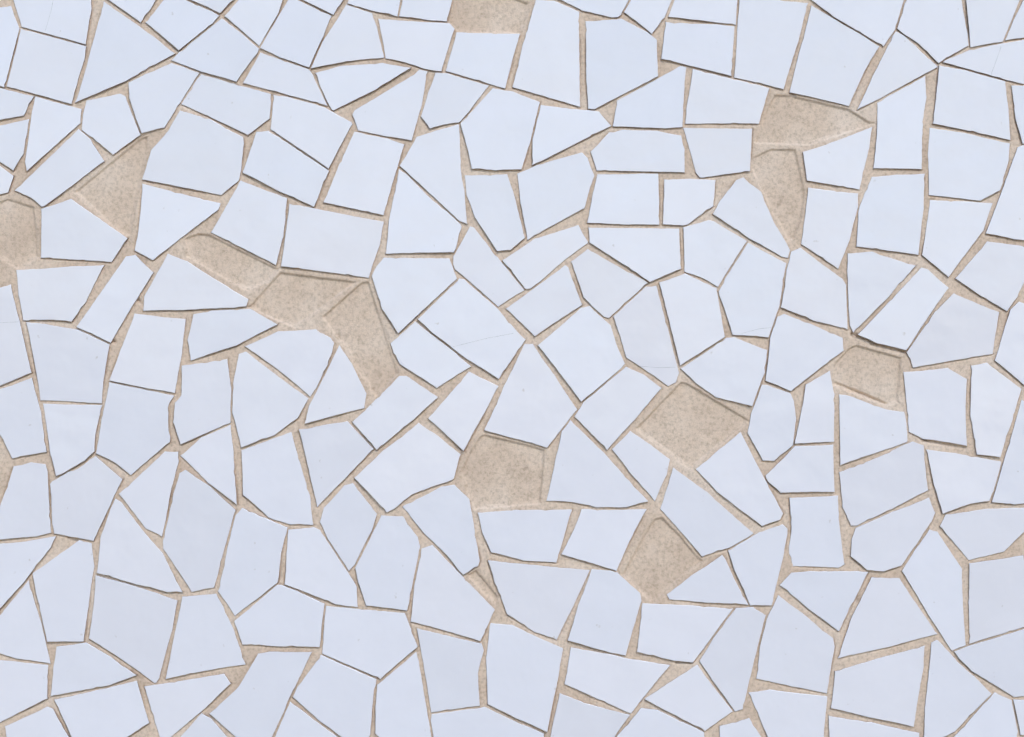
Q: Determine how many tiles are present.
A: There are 187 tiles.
